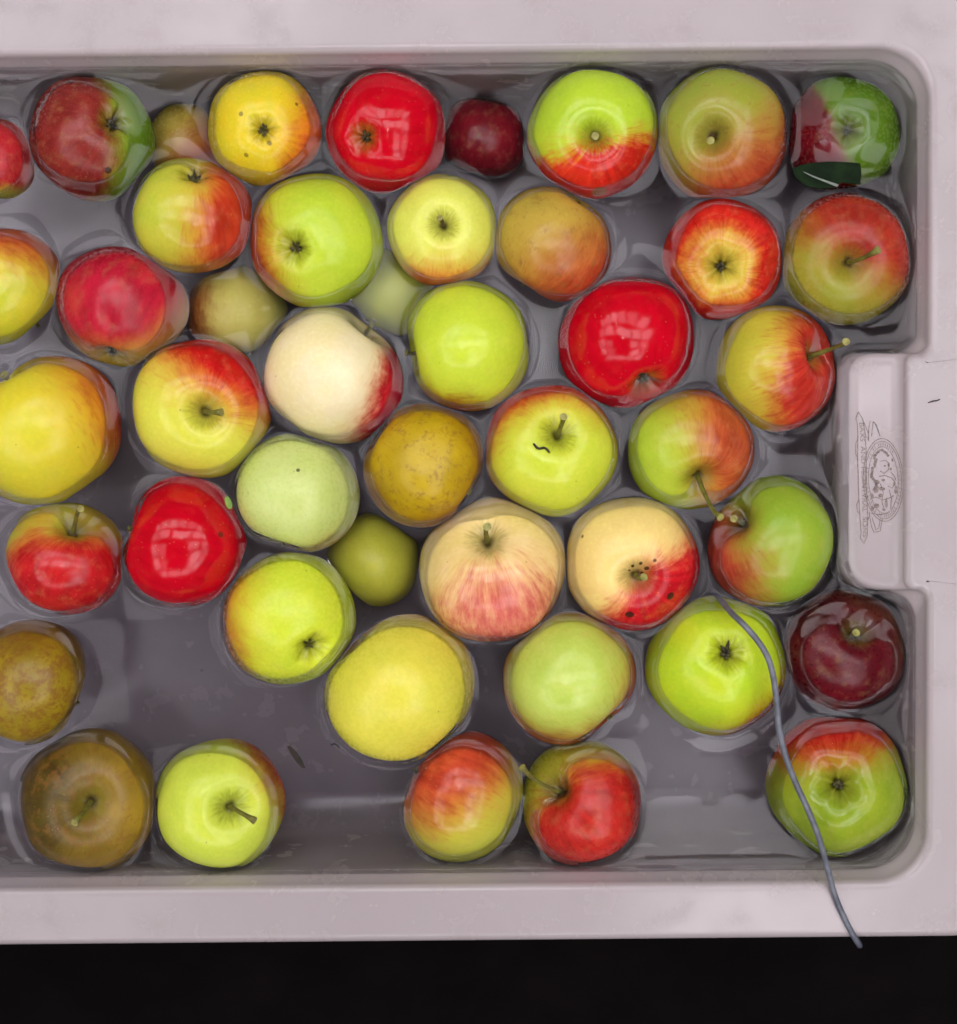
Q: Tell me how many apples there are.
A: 46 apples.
